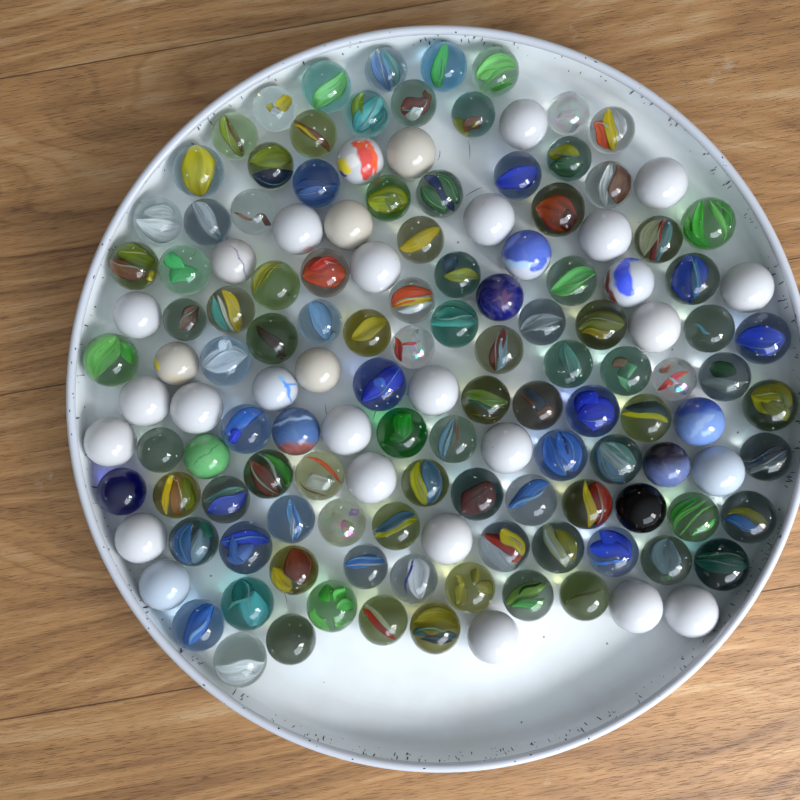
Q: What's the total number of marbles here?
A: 138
